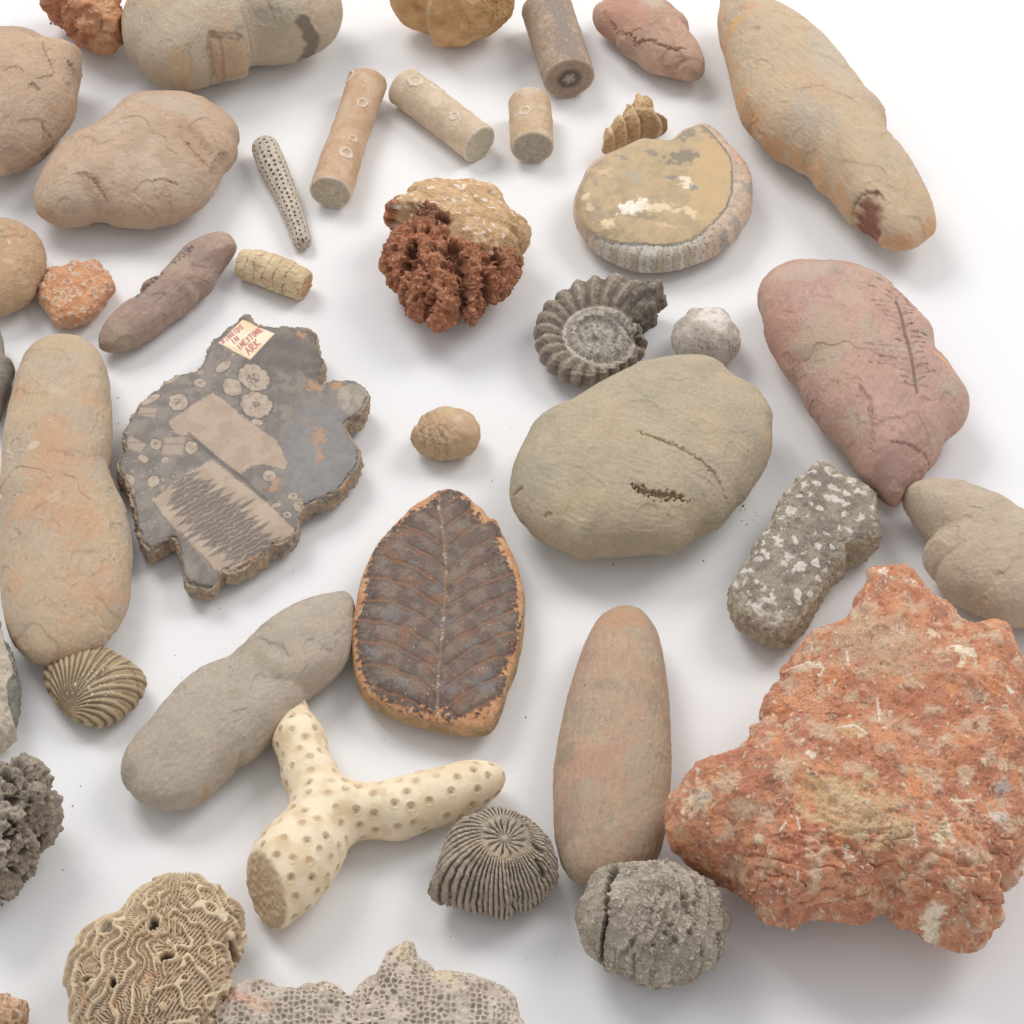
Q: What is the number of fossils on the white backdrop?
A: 42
